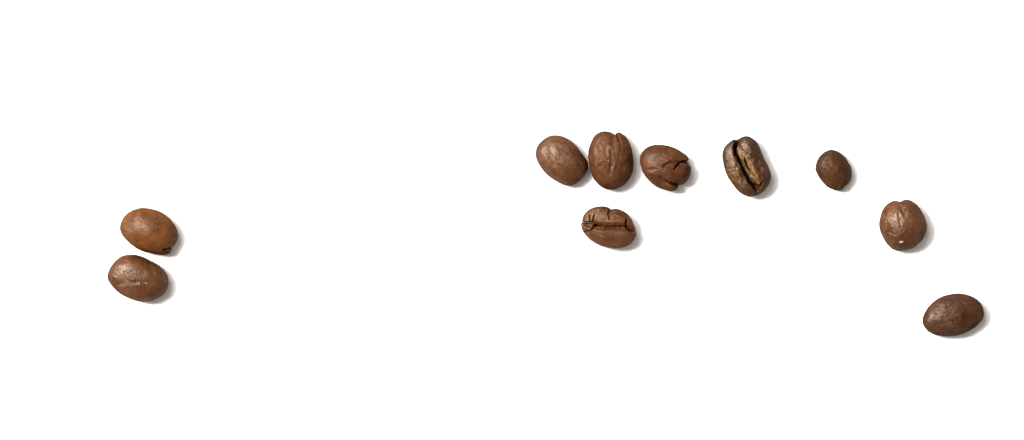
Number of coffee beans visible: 10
